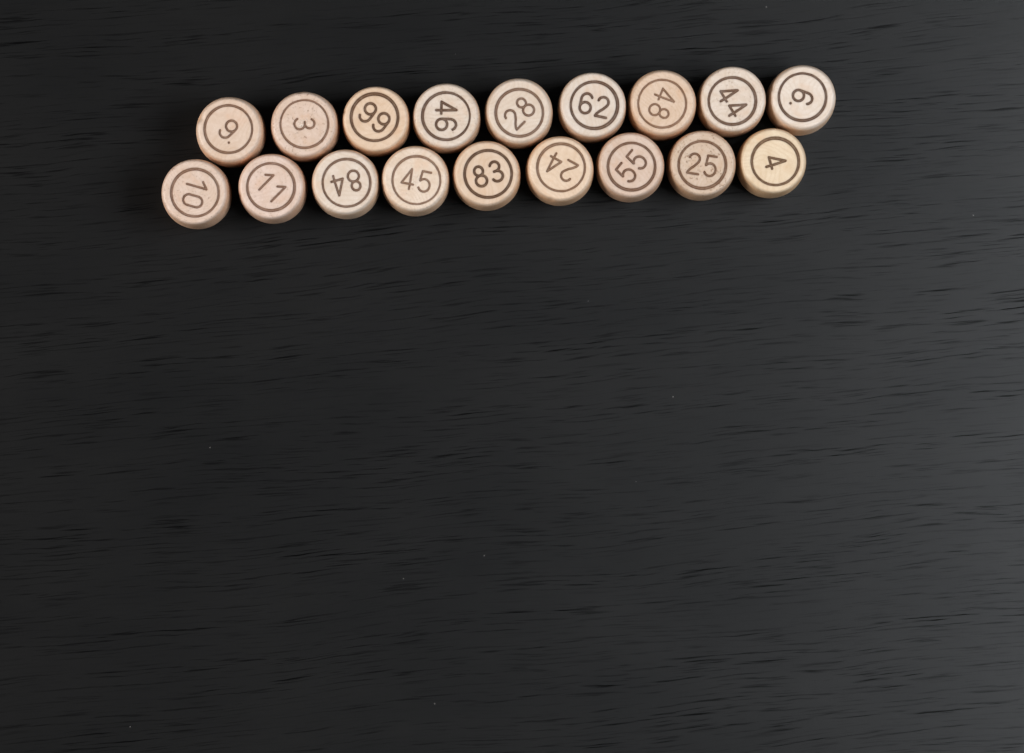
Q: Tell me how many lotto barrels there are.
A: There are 18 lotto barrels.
